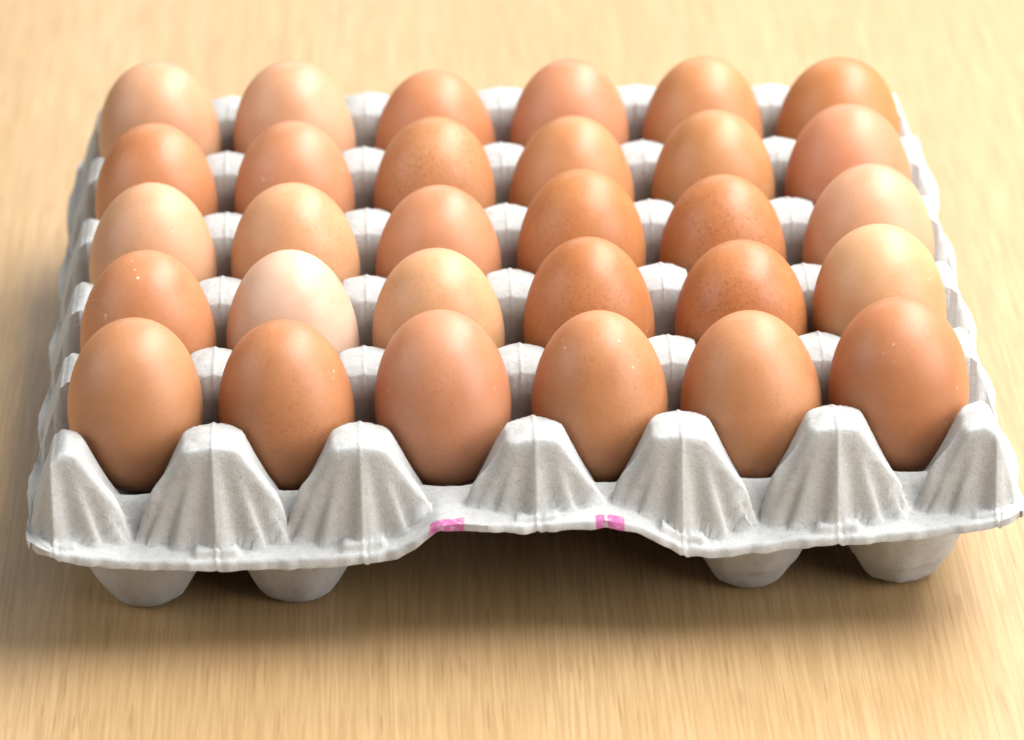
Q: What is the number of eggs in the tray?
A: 30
